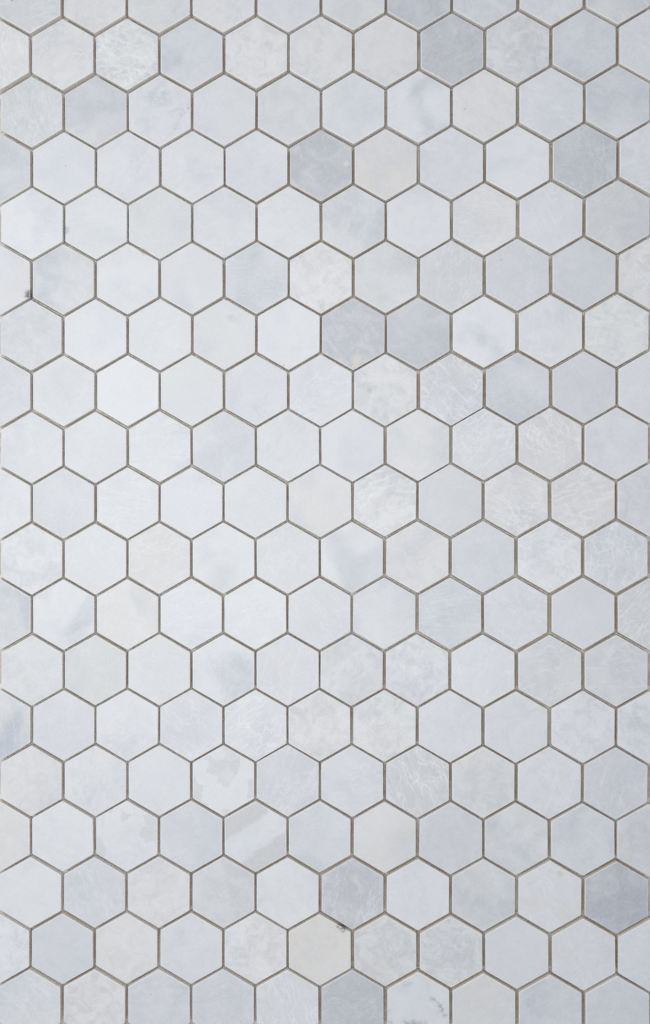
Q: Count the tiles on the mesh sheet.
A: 199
